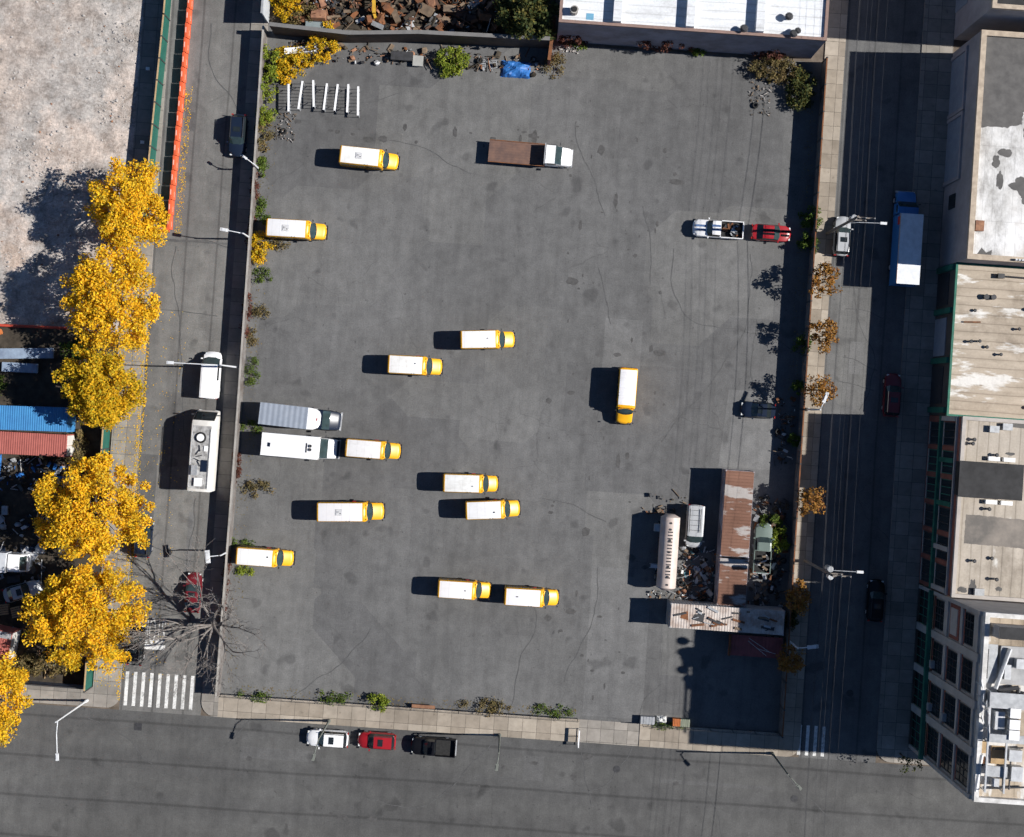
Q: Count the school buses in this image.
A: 12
